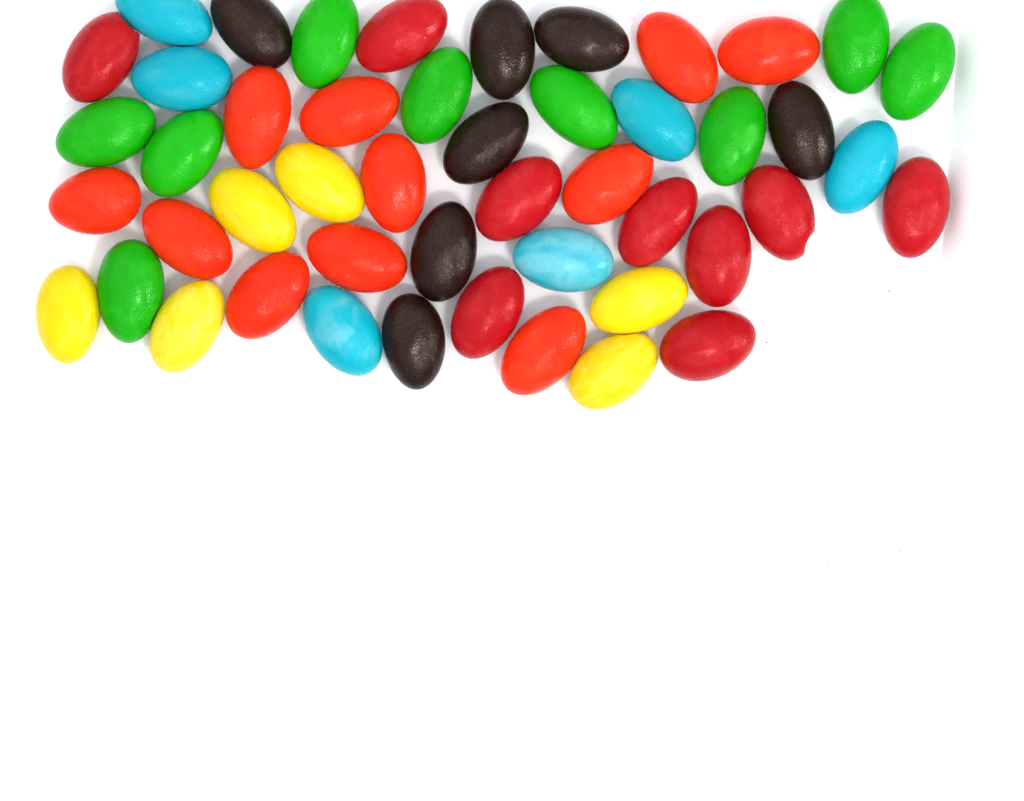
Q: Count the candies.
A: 48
